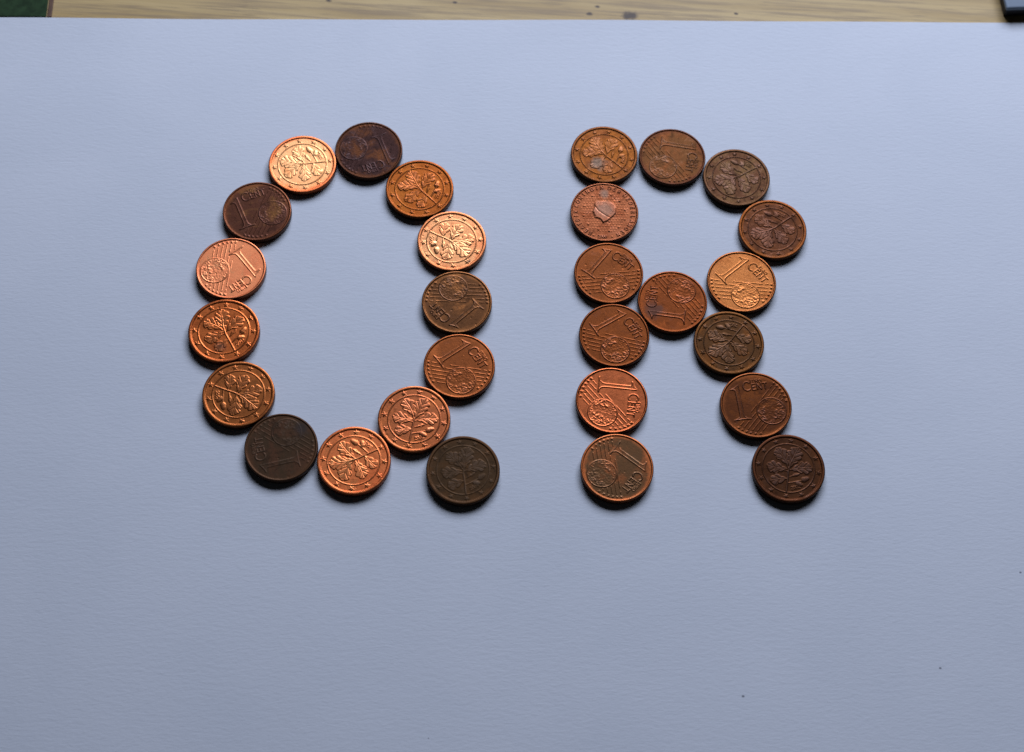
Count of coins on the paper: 28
